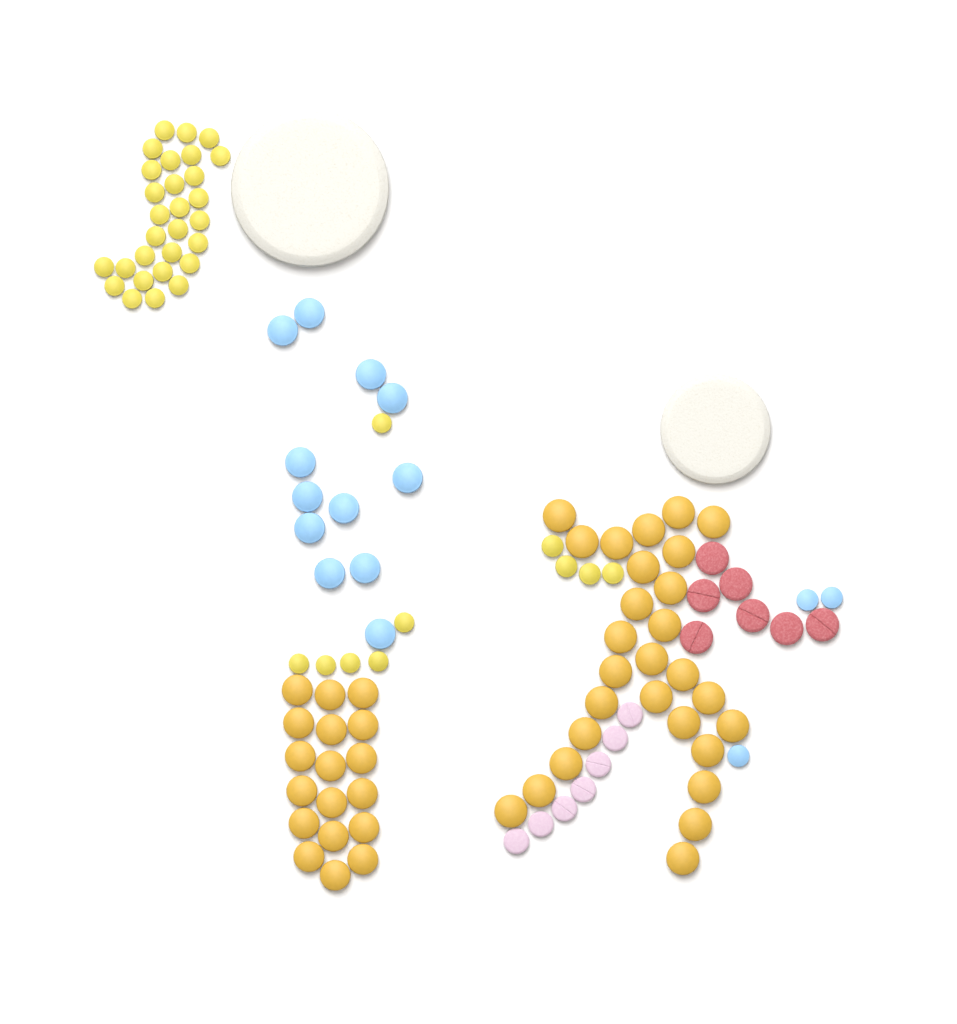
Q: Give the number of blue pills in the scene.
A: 15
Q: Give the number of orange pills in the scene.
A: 46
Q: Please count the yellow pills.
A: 39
